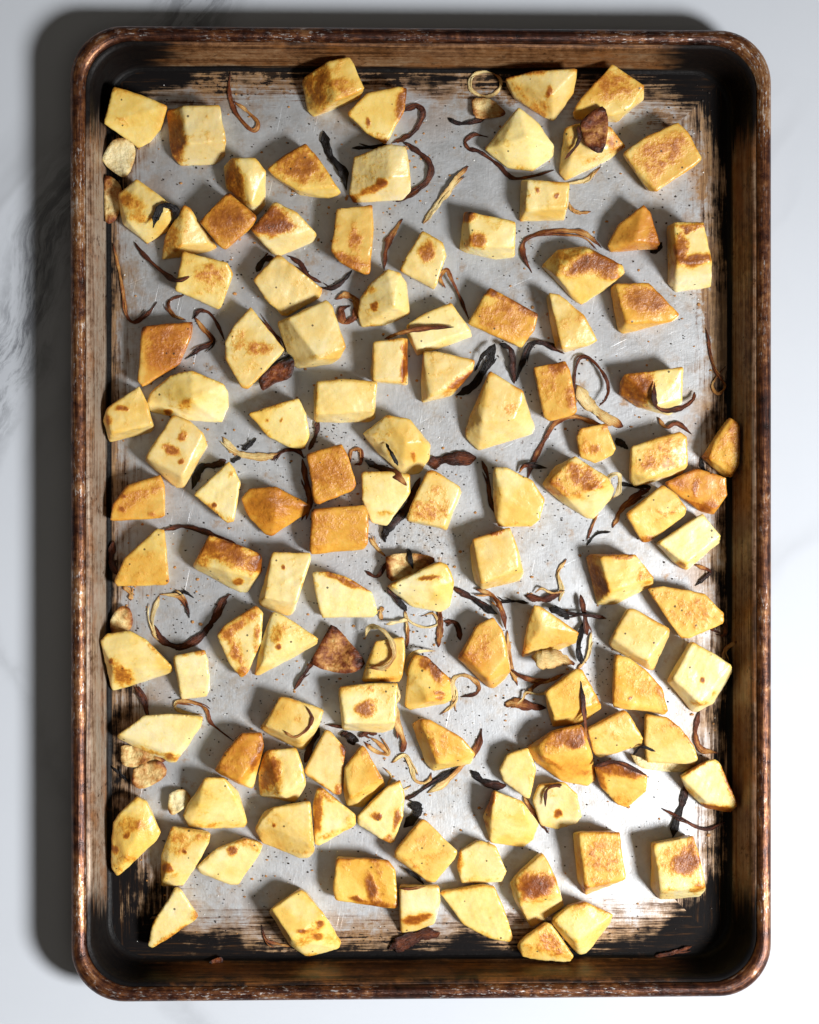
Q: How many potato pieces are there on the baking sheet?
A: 114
